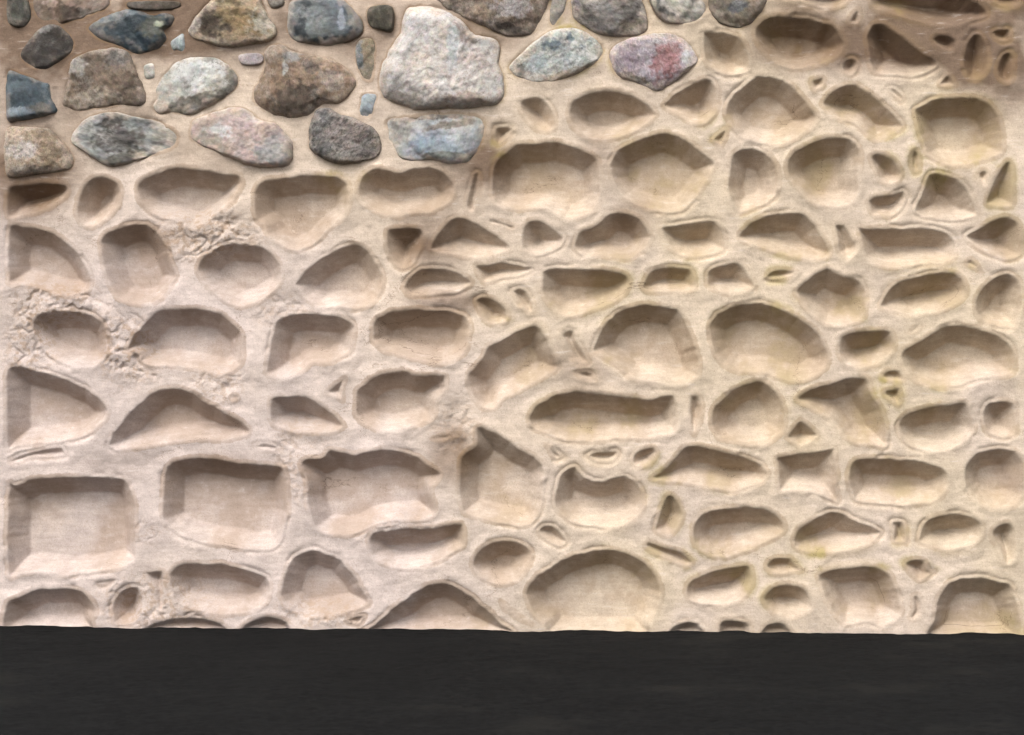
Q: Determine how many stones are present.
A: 31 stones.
